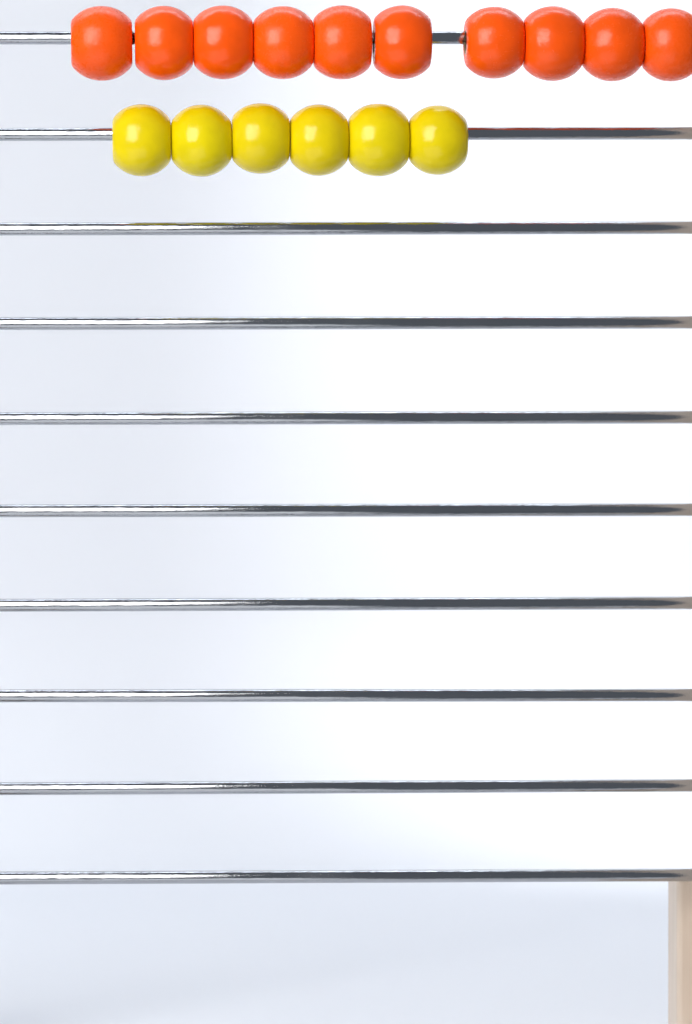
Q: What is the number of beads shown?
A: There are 16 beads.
